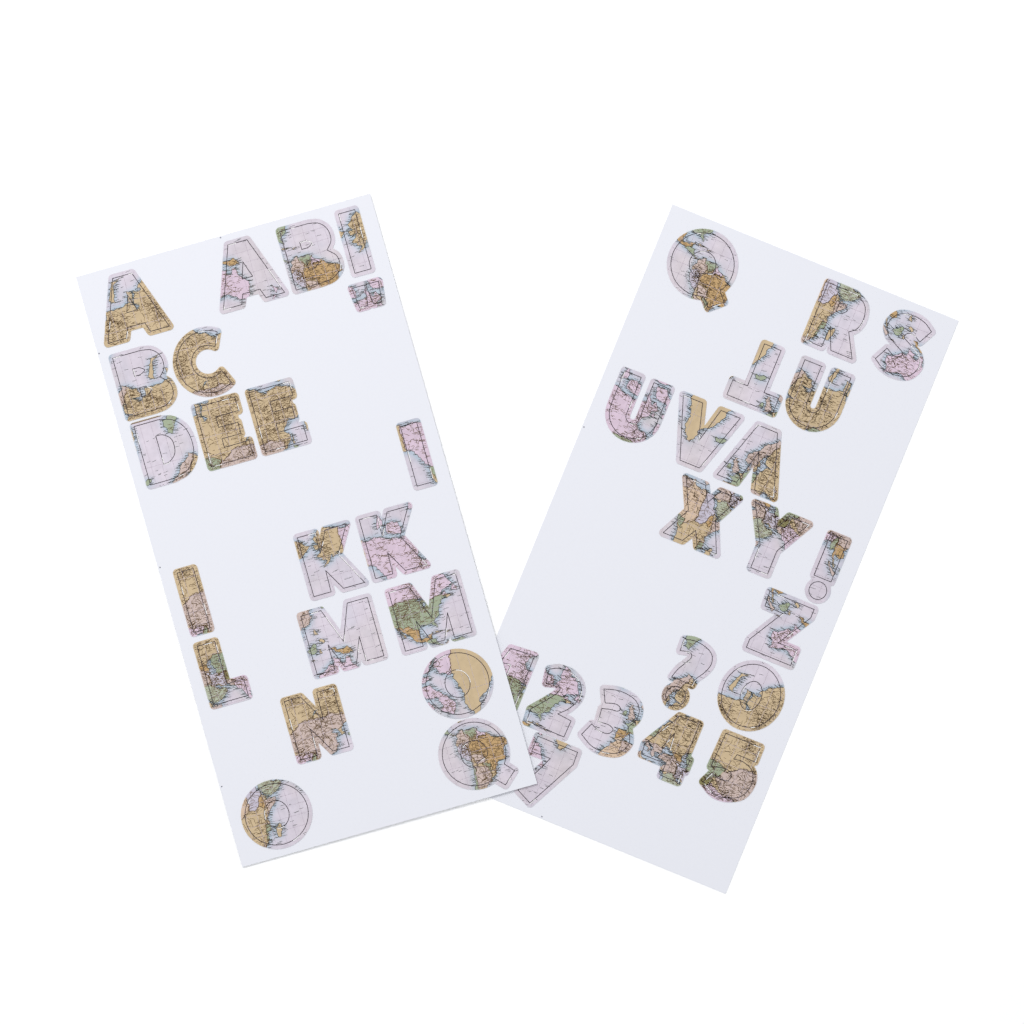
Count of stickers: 41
